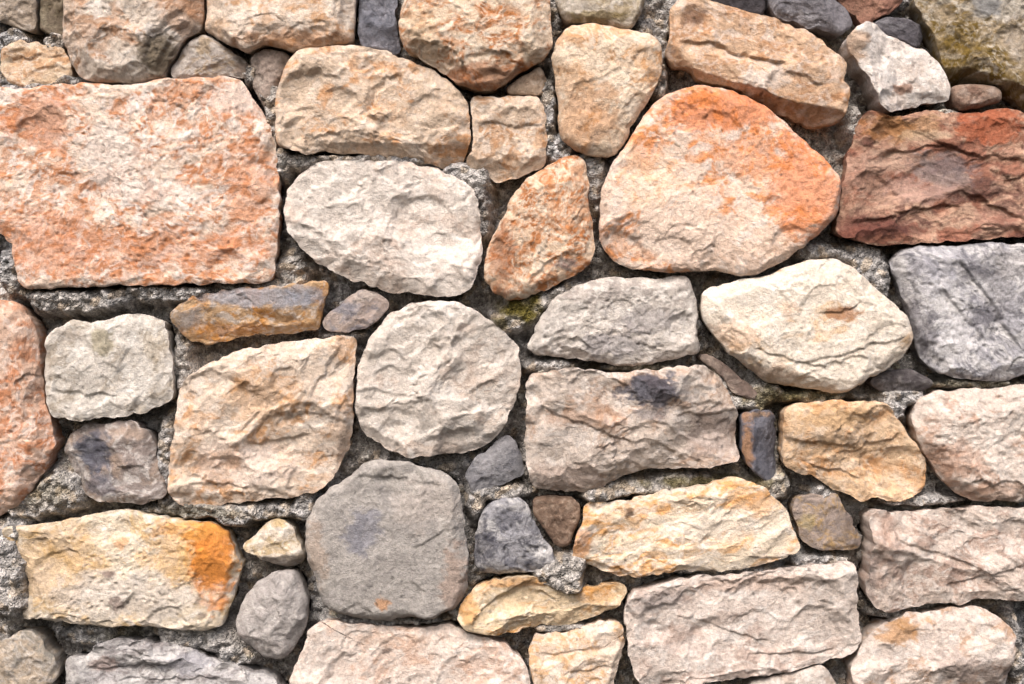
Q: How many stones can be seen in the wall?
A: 61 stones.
